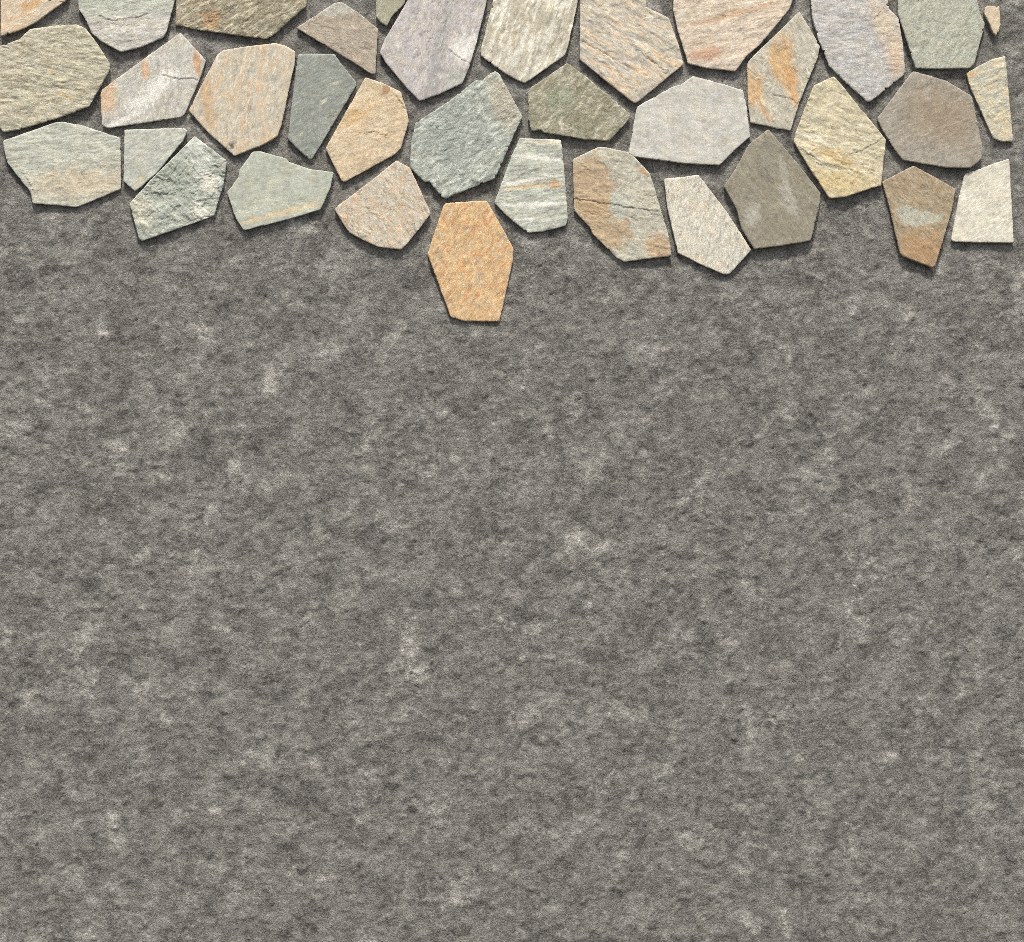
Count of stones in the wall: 36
